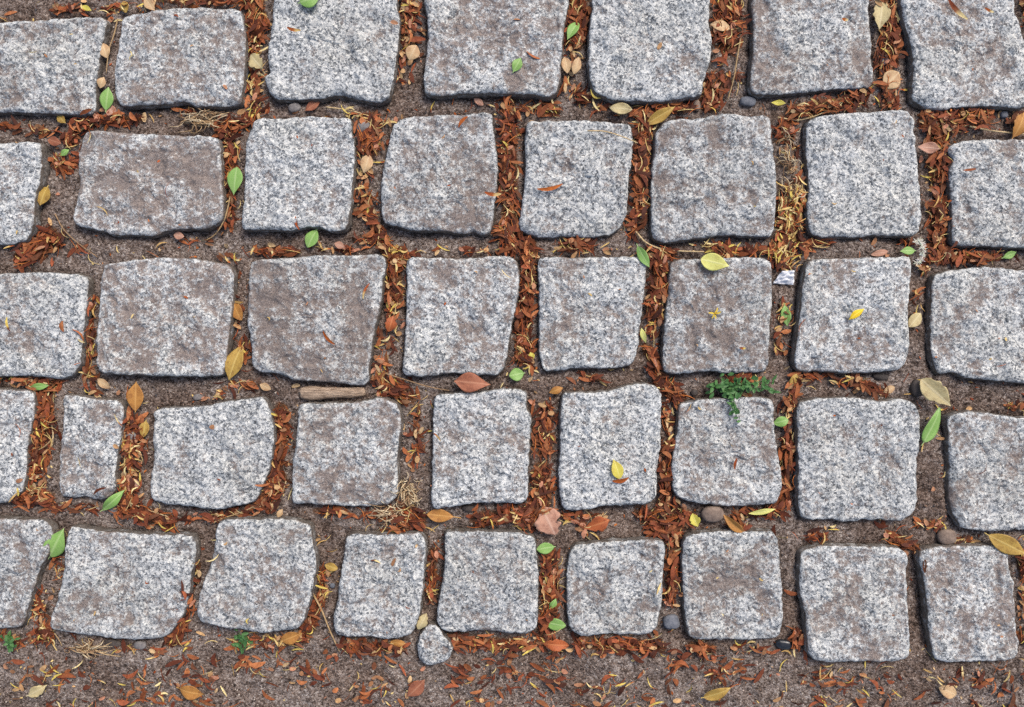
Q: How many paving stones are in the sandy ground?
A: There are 42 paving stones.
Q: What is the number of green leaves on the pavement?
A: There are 20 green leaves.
